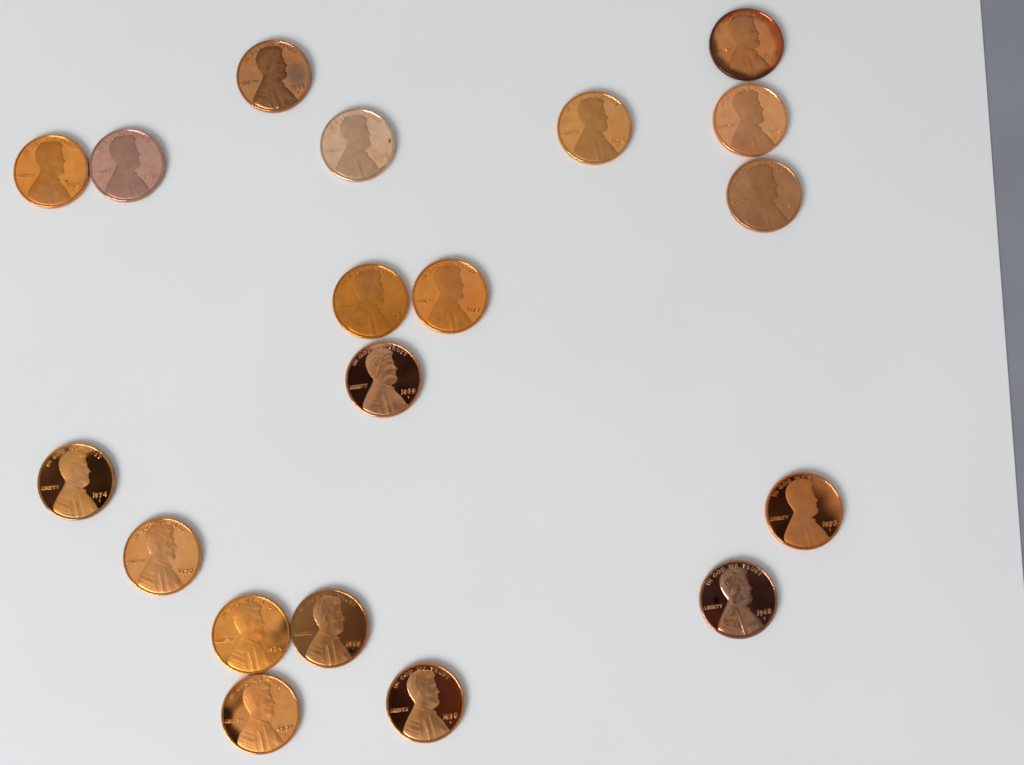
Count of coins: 19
